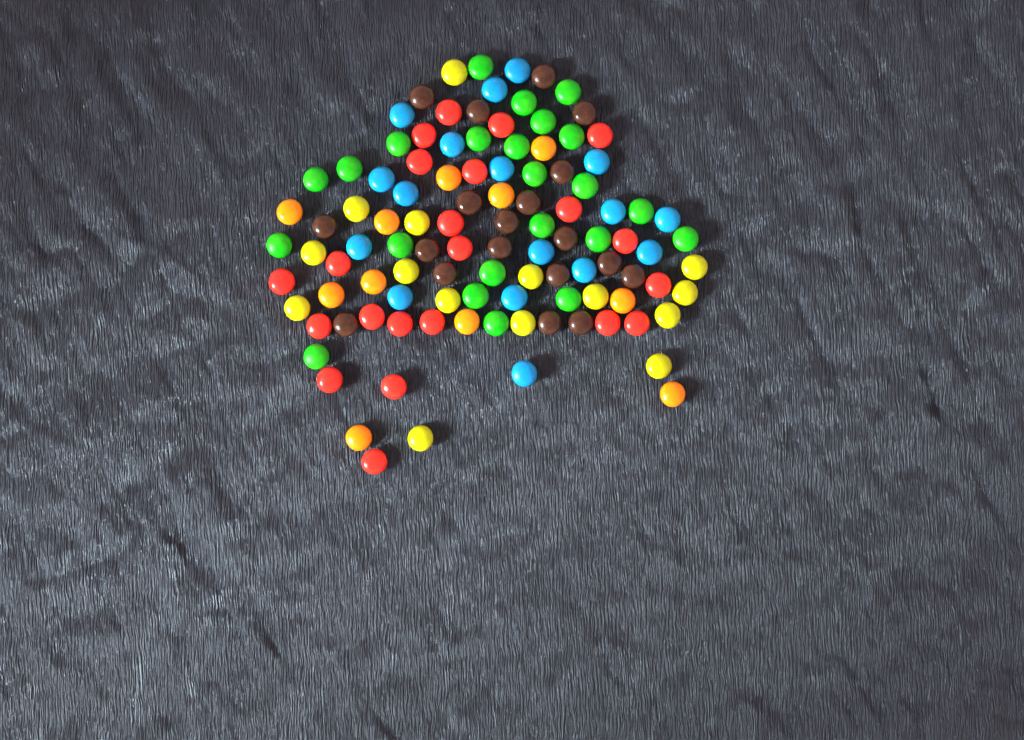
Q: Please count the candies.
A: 107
